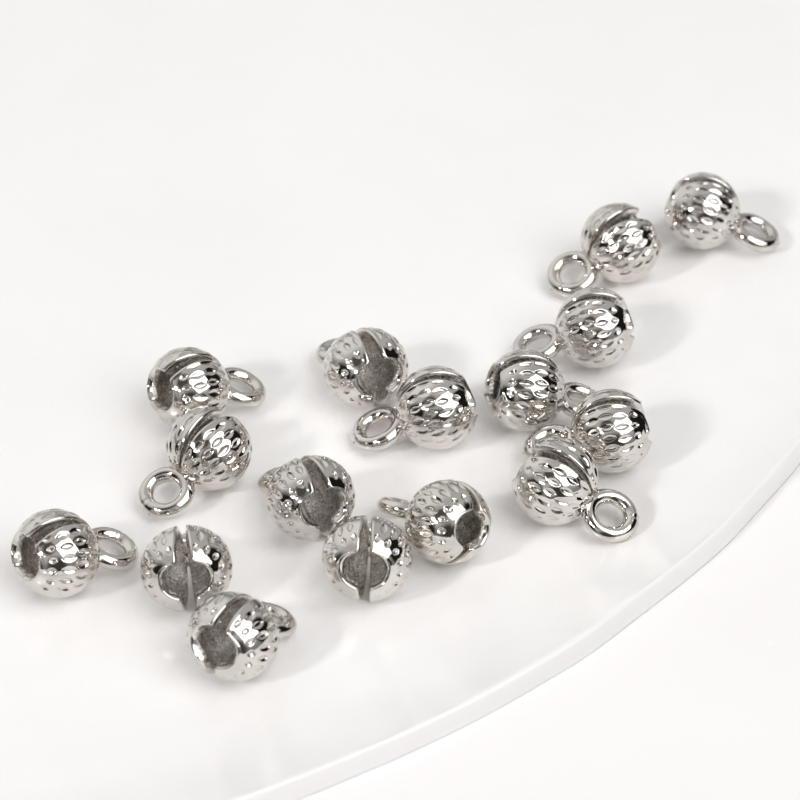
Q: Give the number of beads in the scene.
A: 16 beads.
